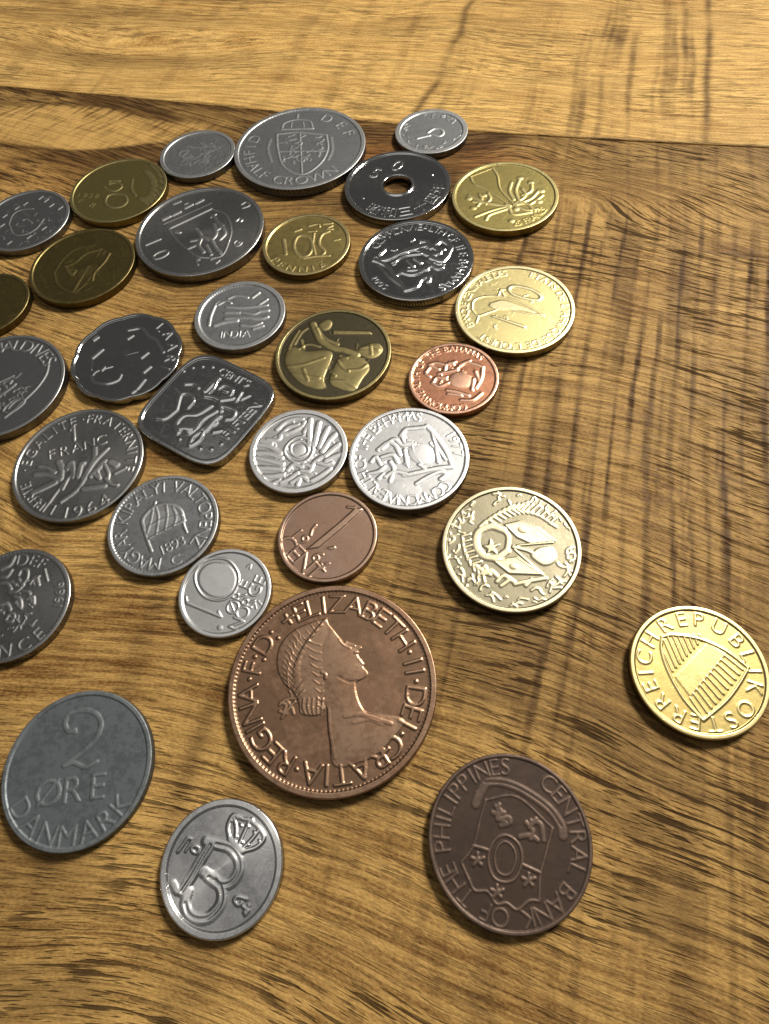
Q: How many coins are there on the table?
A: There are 32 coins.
